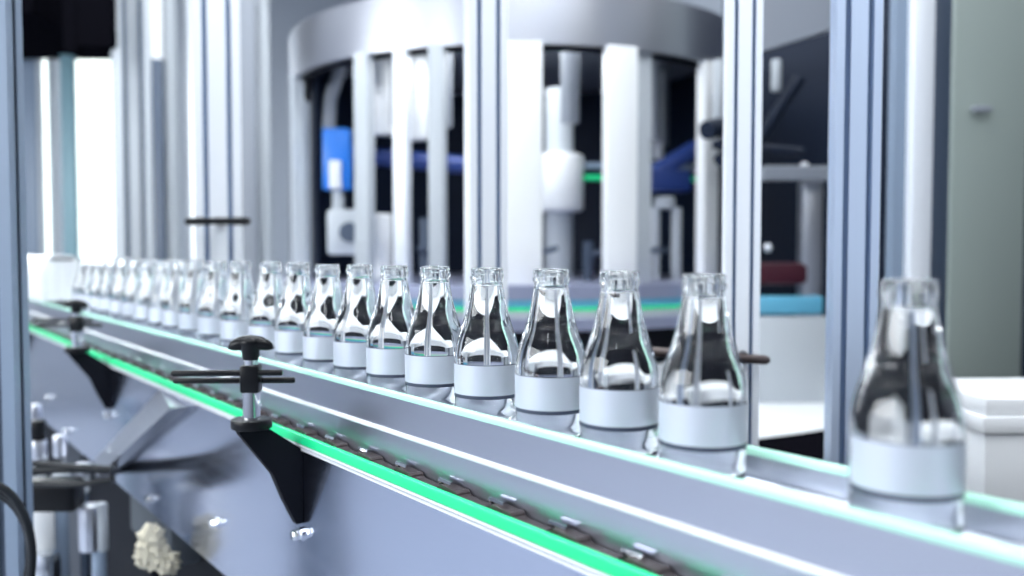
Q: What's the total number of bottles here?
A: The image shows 23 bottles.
